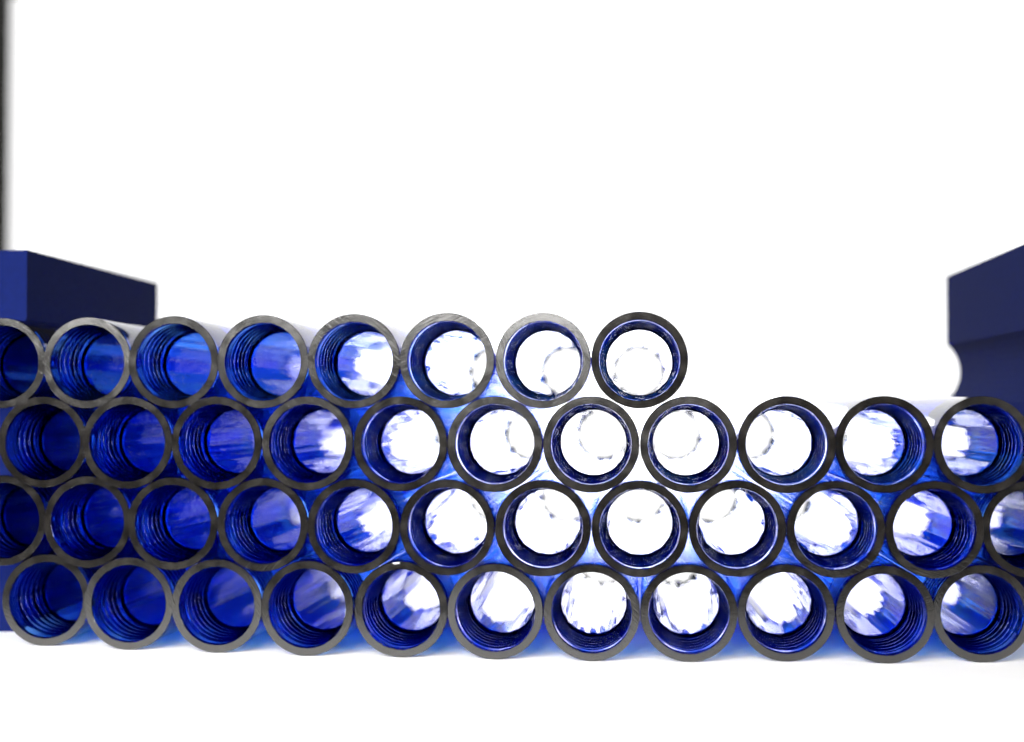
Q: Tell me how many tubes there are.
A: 42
